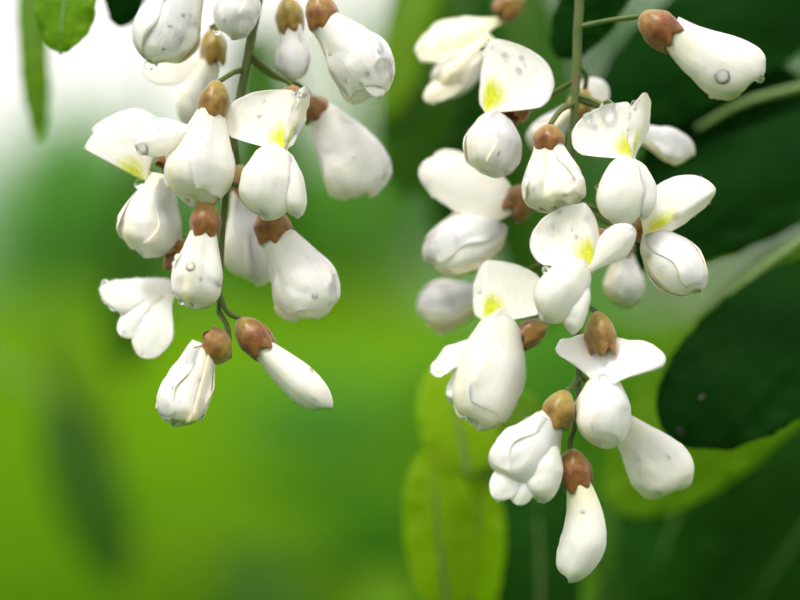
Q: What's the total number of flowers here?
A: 32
